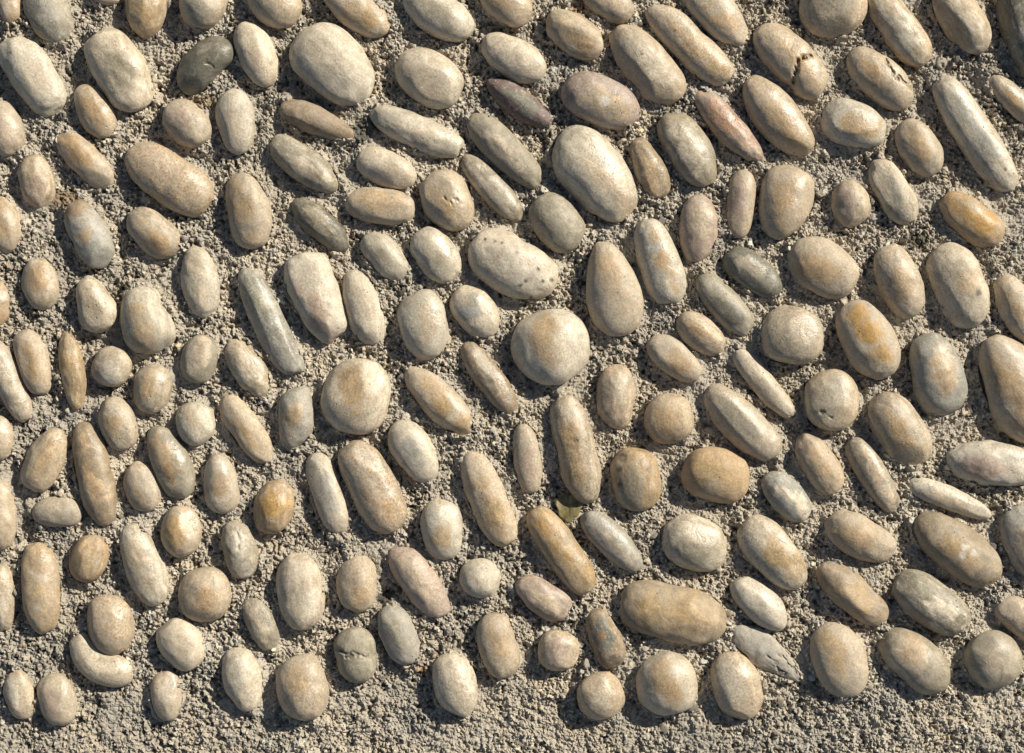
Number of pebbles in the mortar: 182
